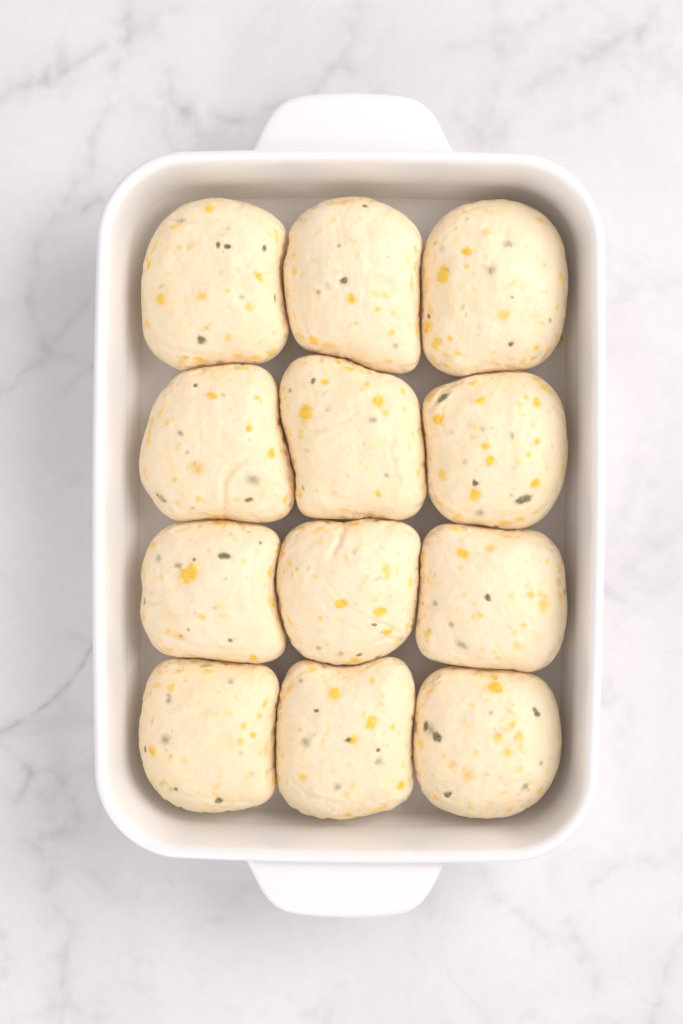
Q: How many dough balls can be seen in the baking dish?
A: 12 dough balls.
